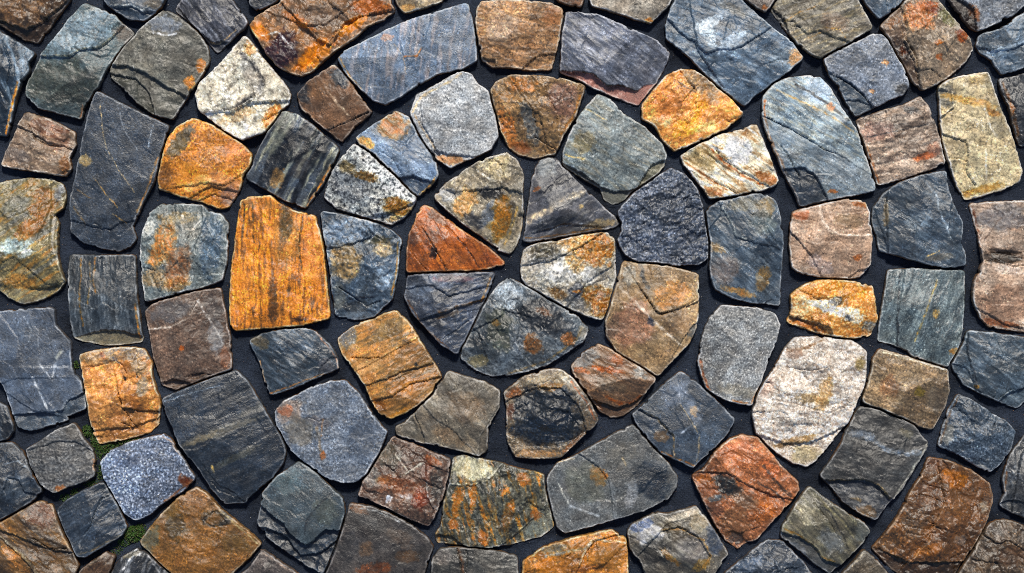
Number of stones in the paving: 100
